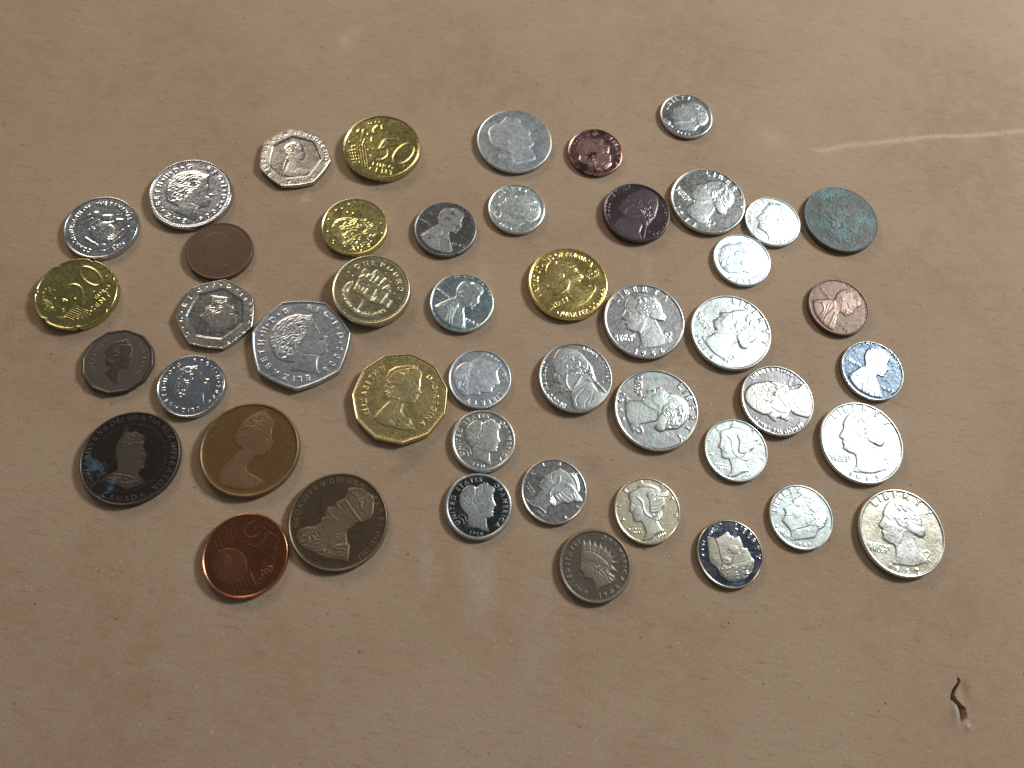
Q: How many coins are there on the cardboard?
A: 47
